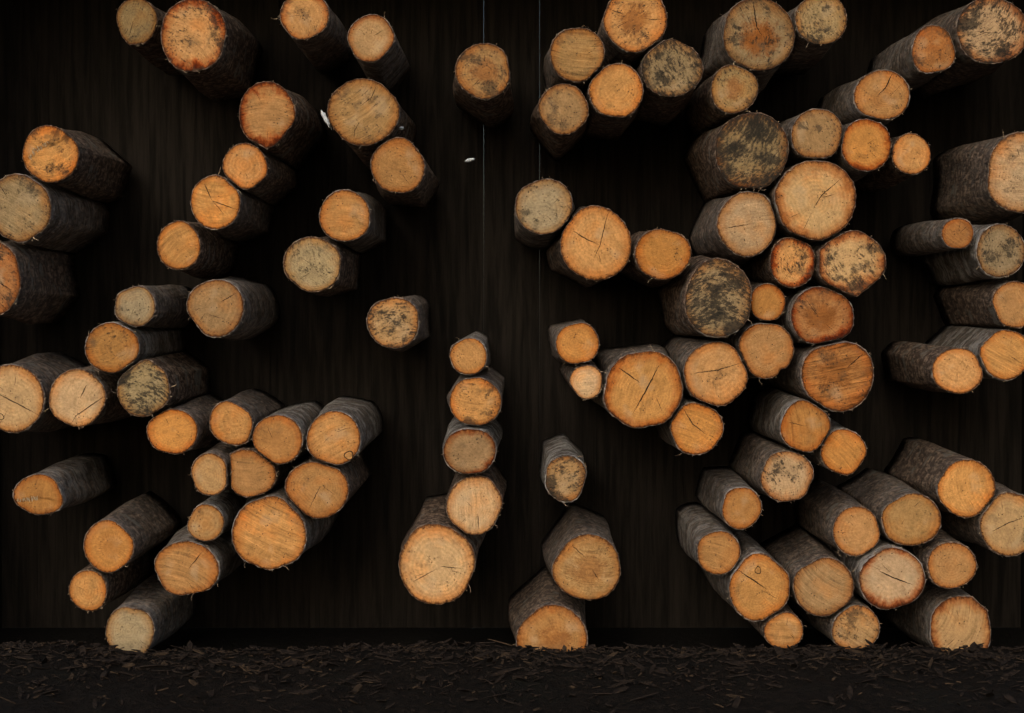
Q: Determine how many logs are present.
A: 99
